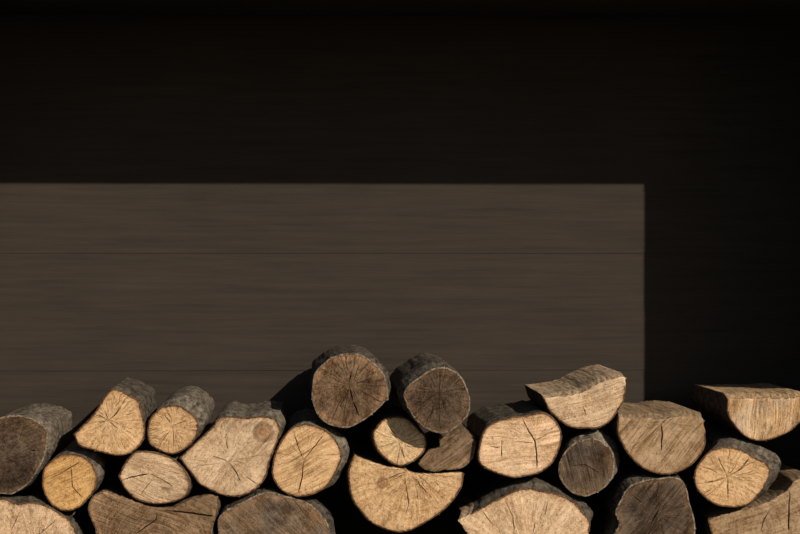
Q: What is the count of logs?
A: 24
